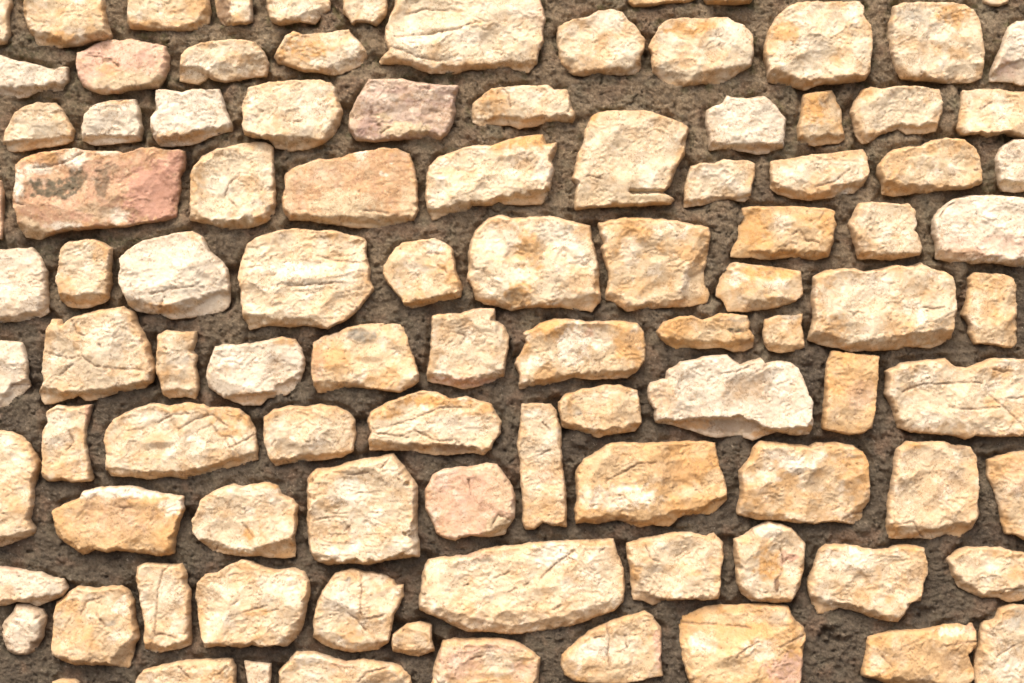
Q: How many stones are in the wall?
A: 100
